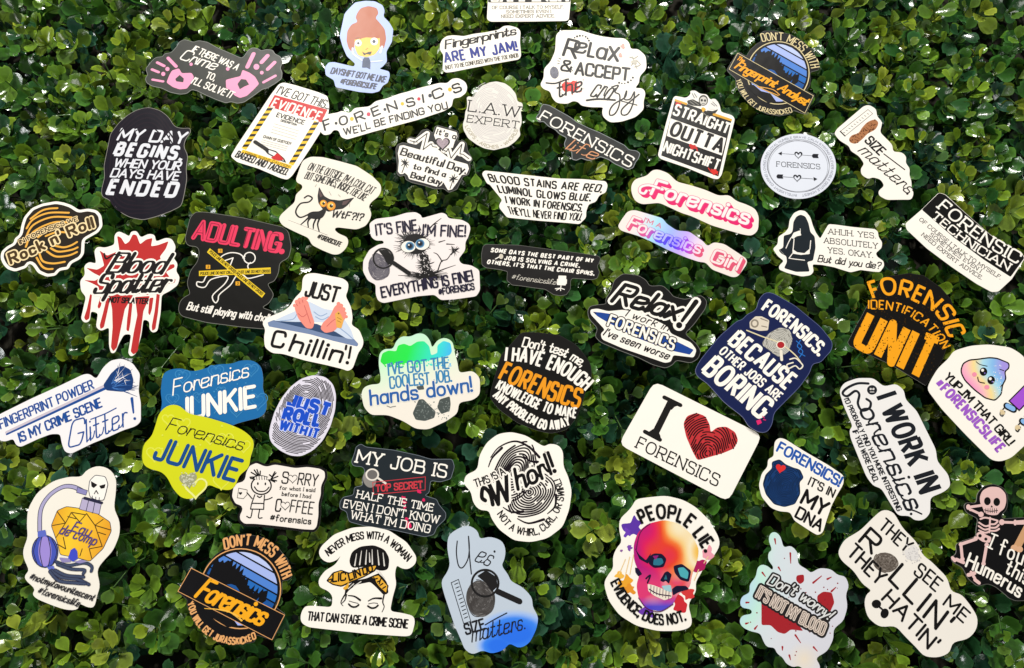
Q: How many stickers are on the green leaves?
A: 51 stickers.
